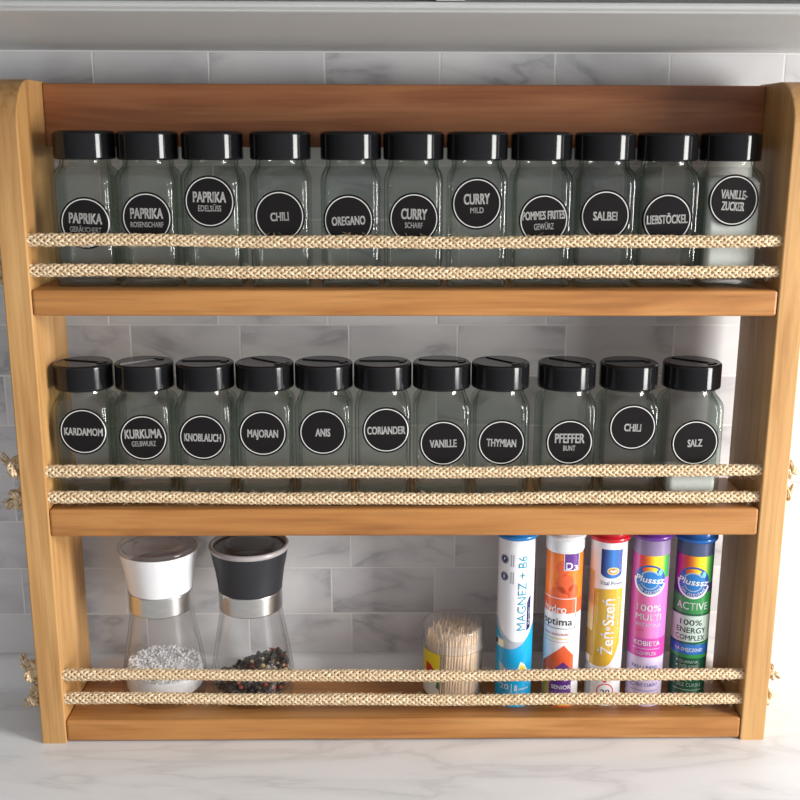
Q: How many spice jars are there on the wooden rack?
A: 22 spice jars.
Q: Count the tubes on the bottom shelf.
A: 5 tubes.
